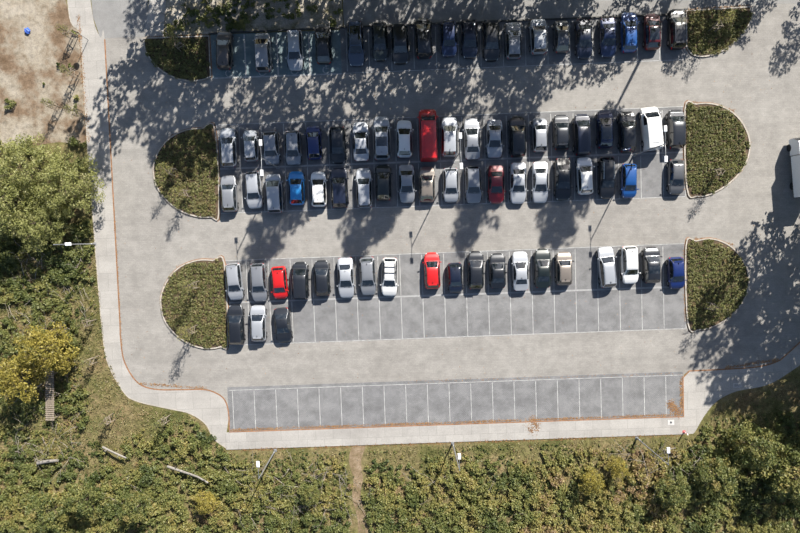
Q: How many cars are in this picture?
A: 82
